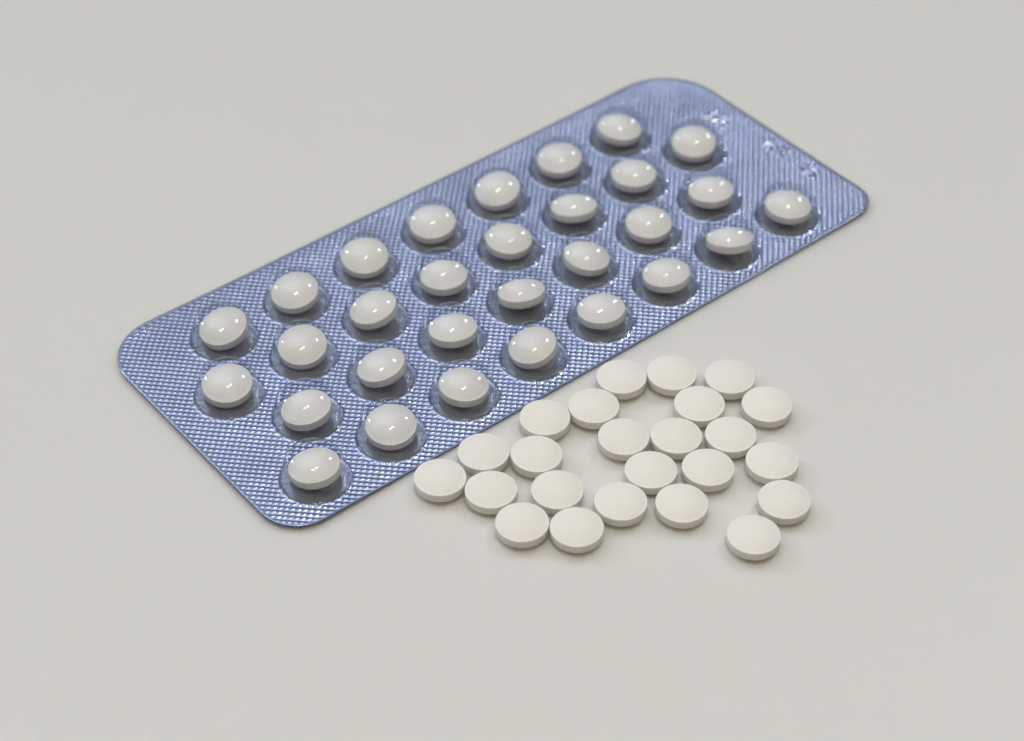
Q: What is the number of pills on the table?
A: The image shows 54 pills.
